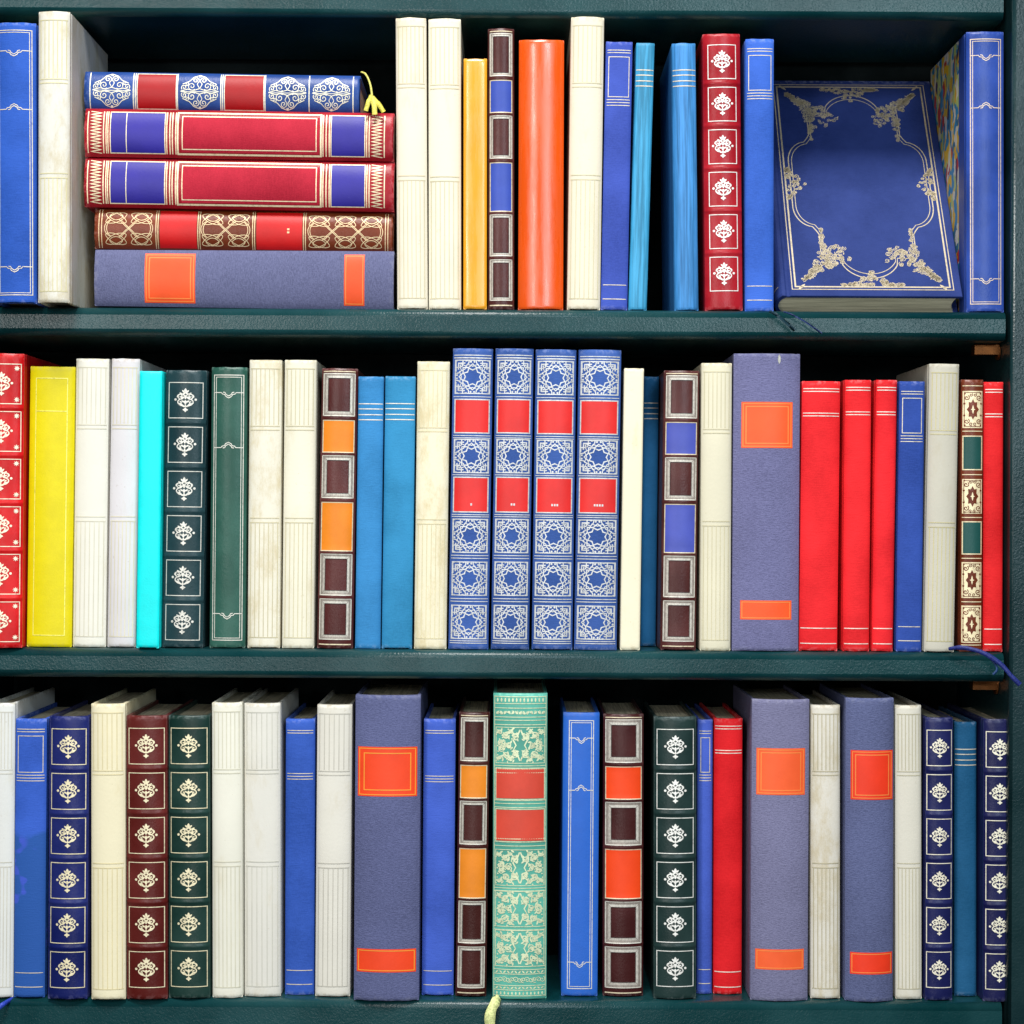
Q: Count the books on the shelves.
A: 75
